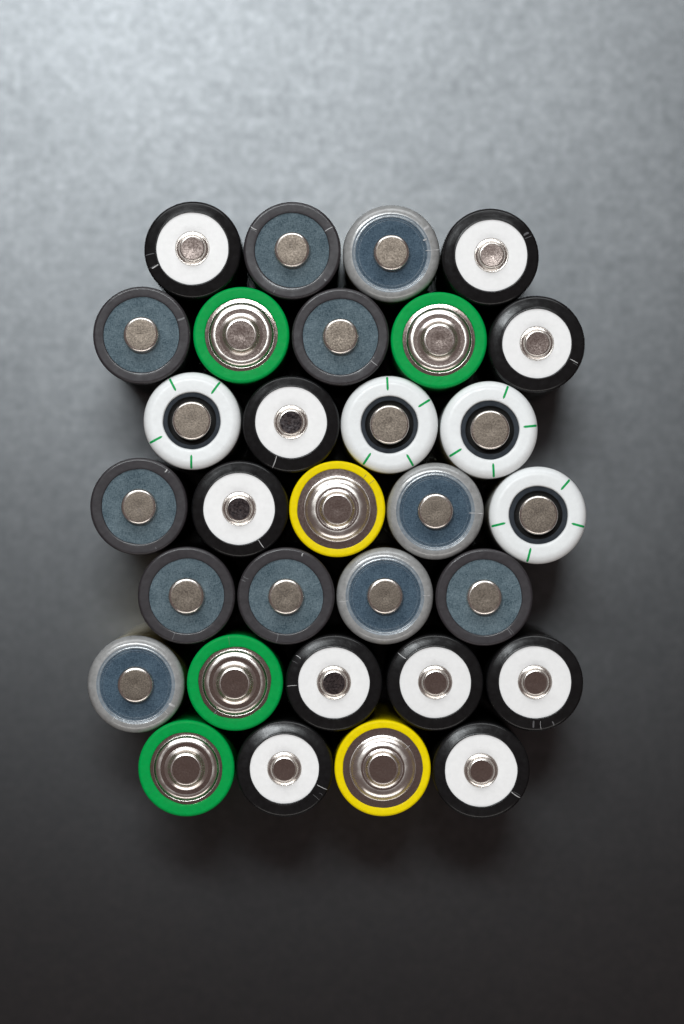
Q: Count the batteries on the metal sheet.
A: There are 31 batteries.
